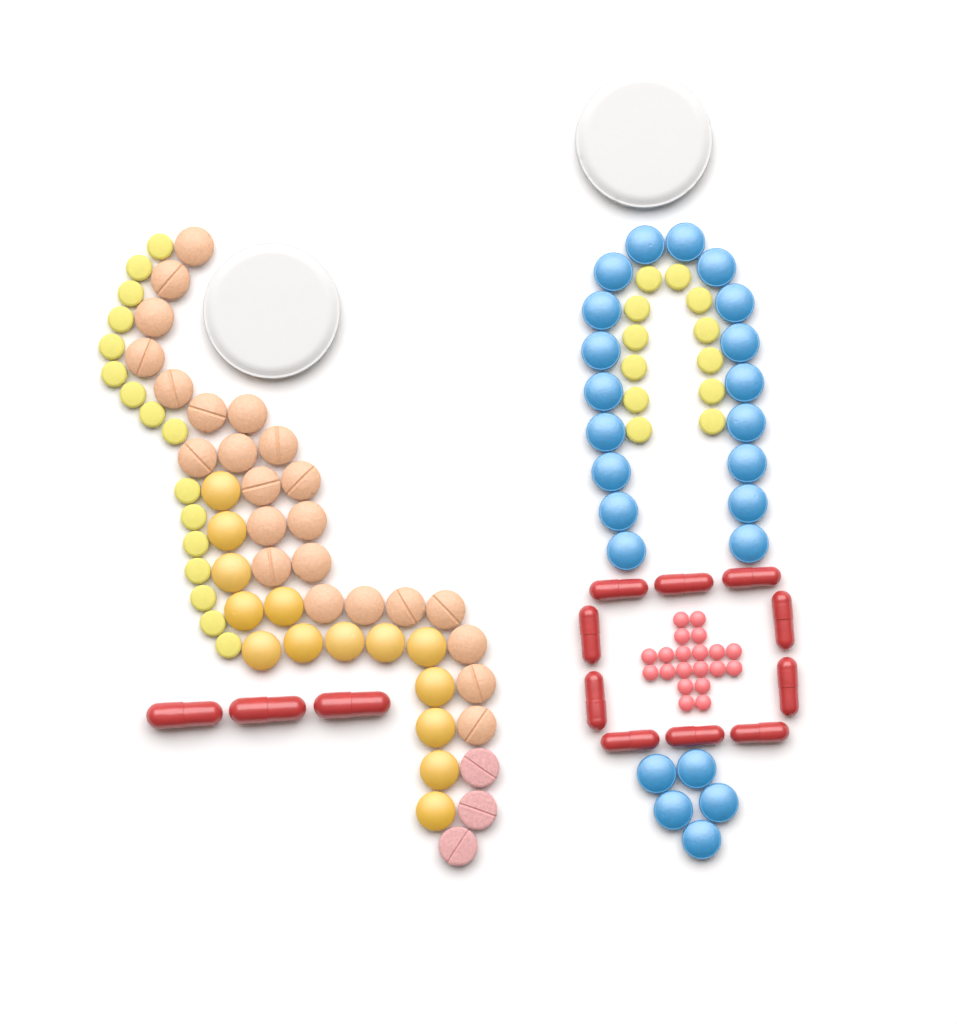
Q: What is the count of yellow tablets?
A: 28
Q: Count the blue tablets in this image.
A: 23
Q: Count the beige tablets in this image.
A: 23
